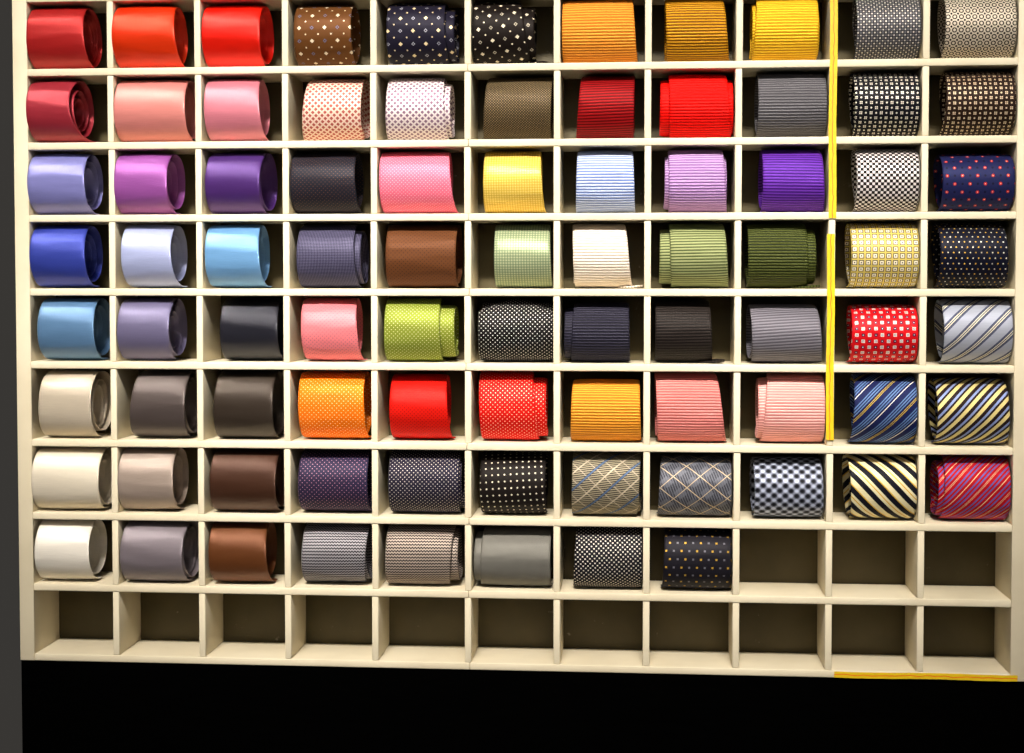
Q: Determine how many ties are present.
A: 85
